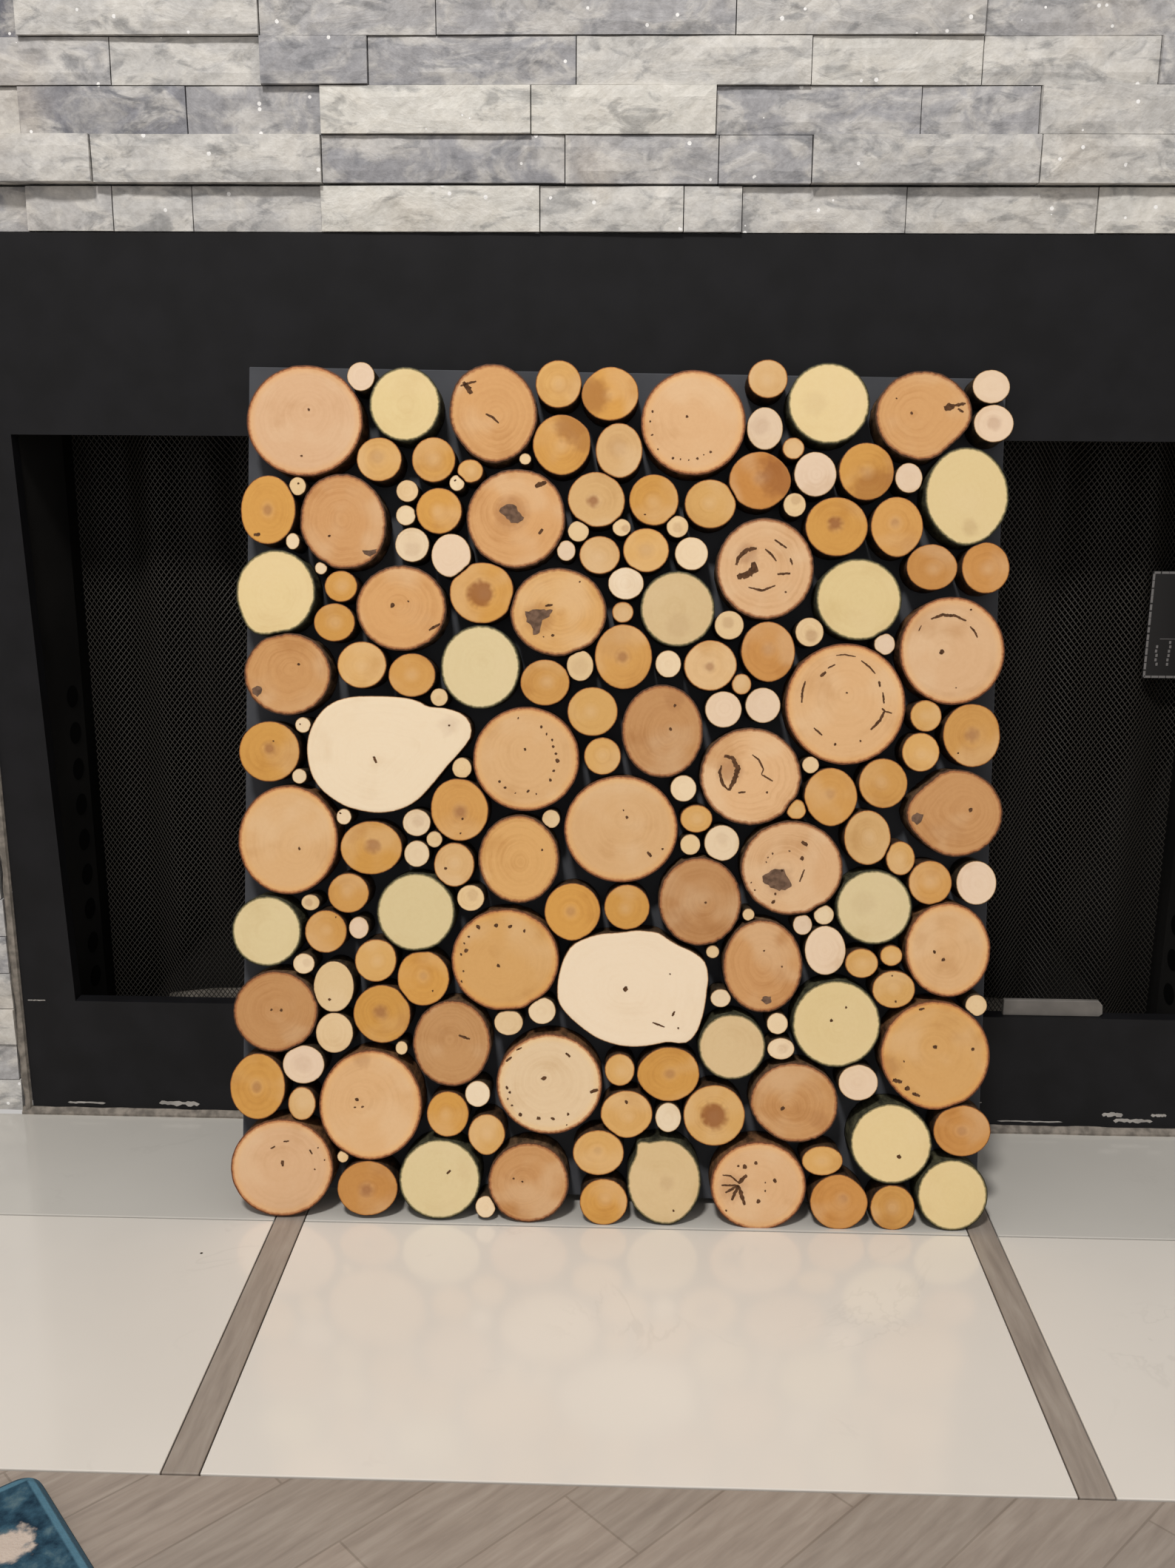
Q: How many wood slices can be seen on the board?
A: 192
